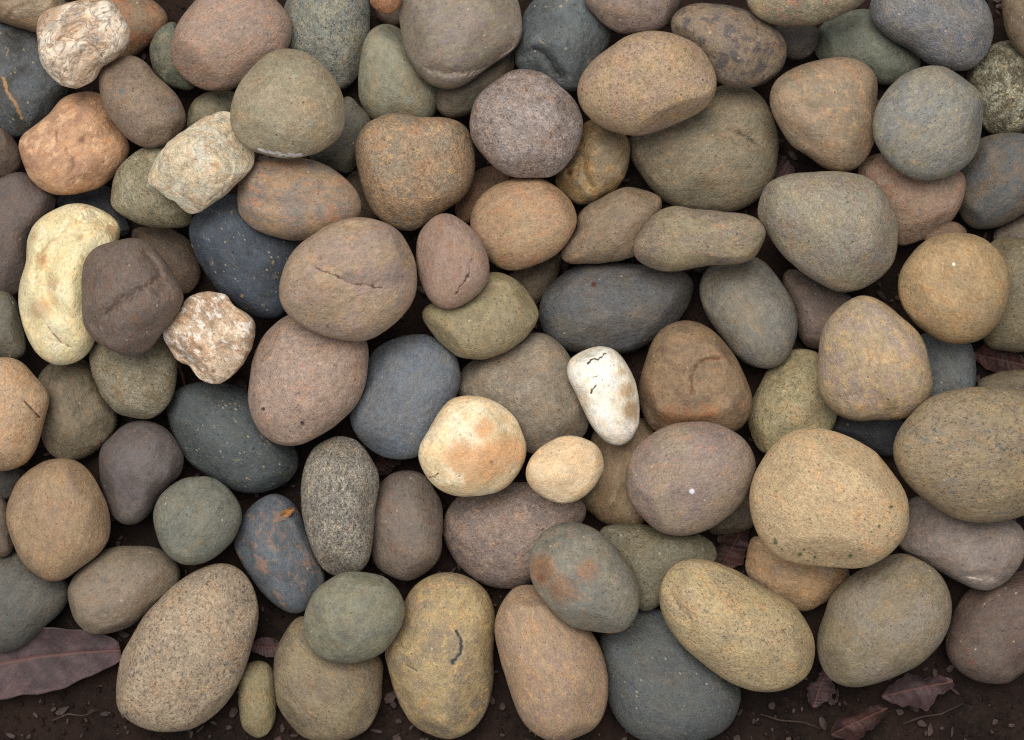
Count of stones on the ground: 110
